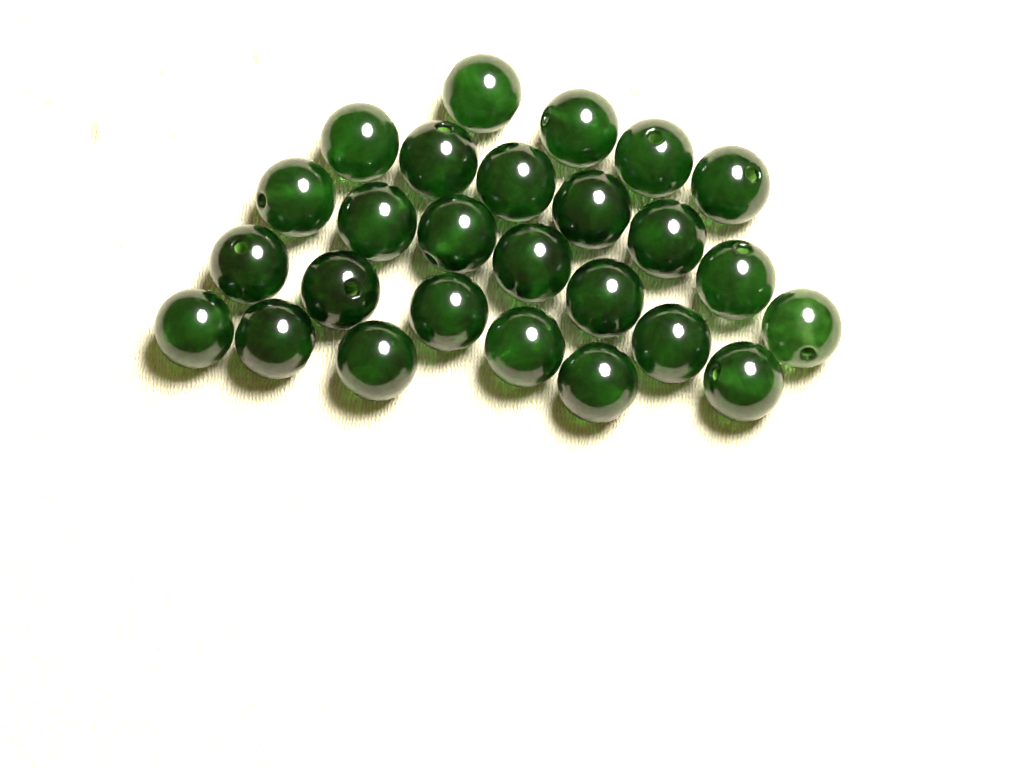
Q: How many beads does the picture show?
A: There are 26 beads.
